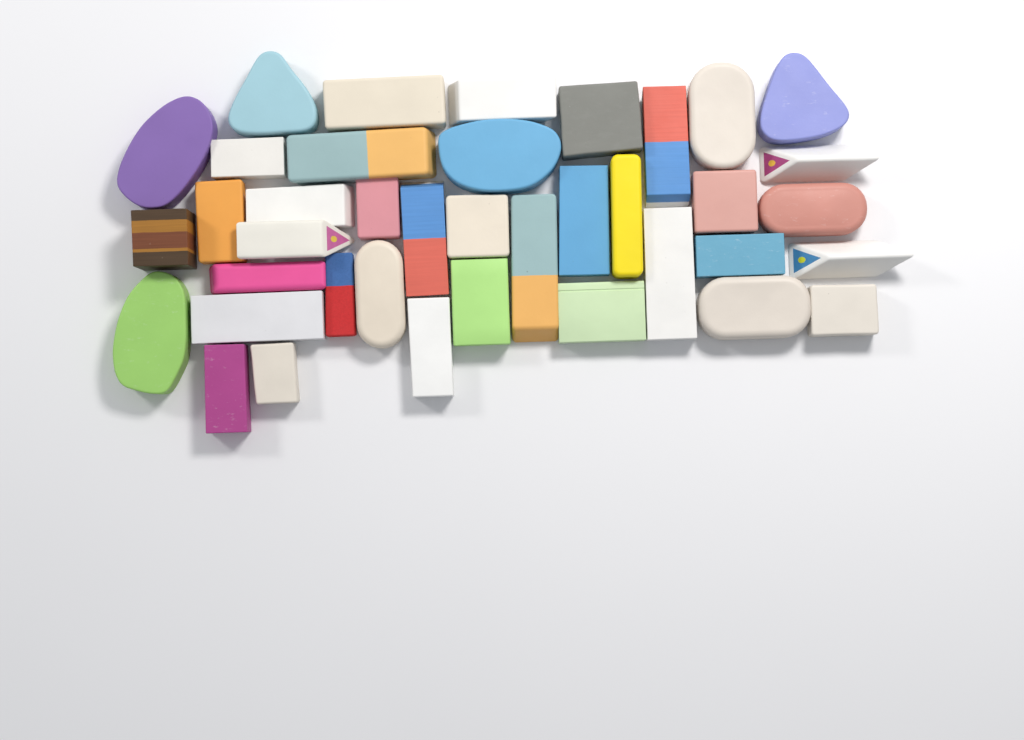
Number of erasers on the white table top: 39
